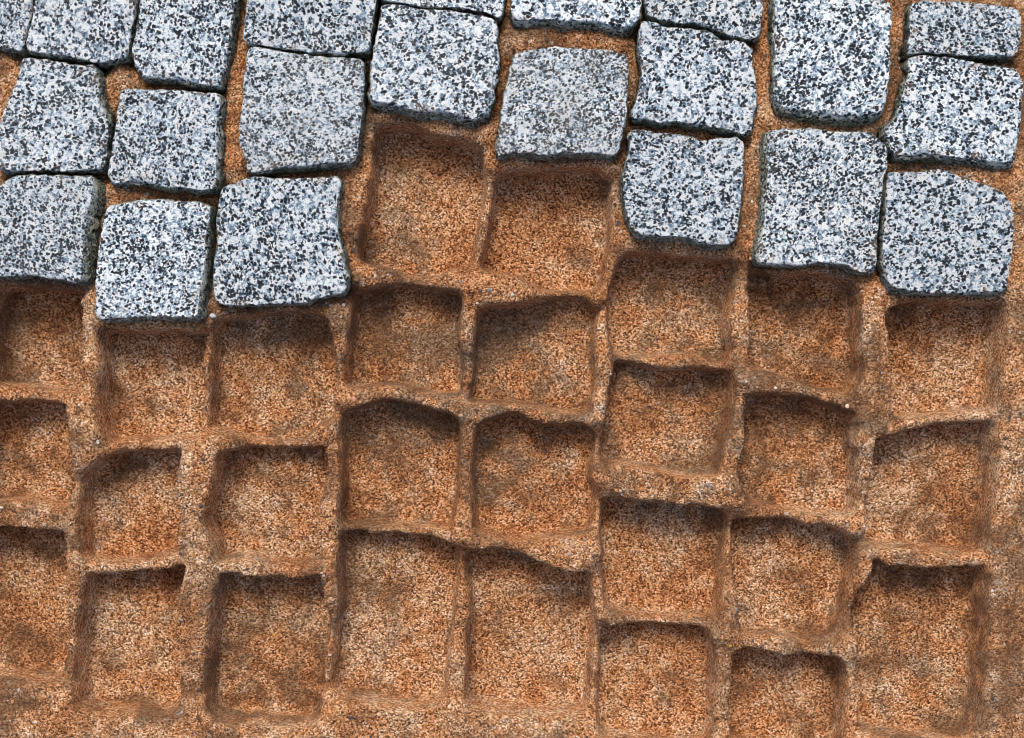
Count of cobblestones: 22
